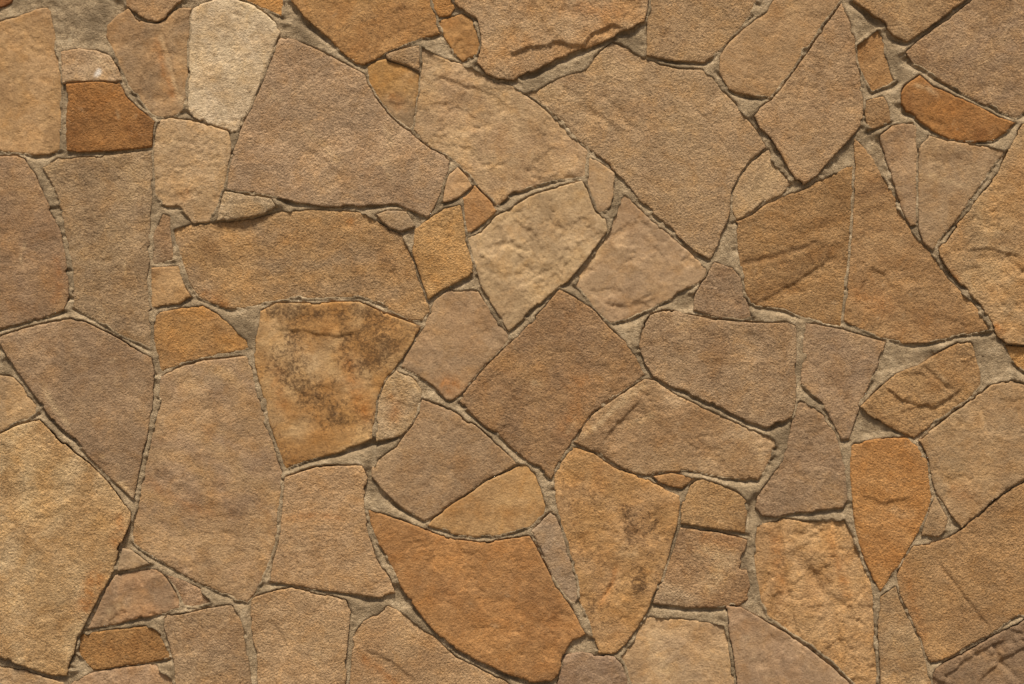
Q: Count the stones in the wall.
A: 89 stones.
